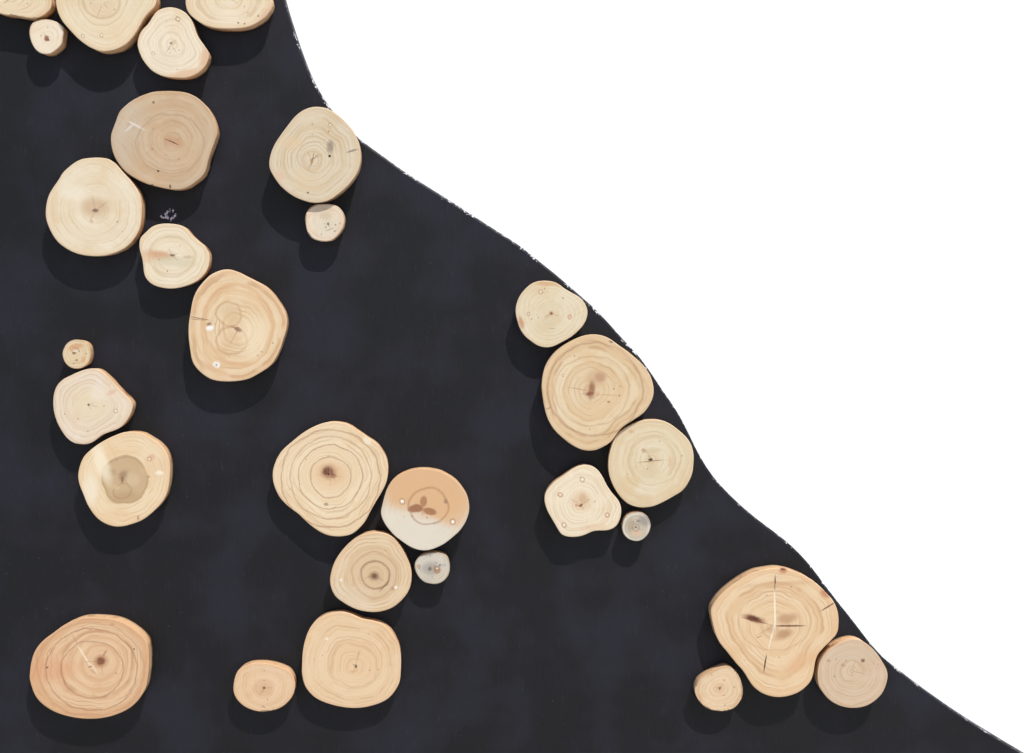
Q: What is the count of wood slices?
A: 29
